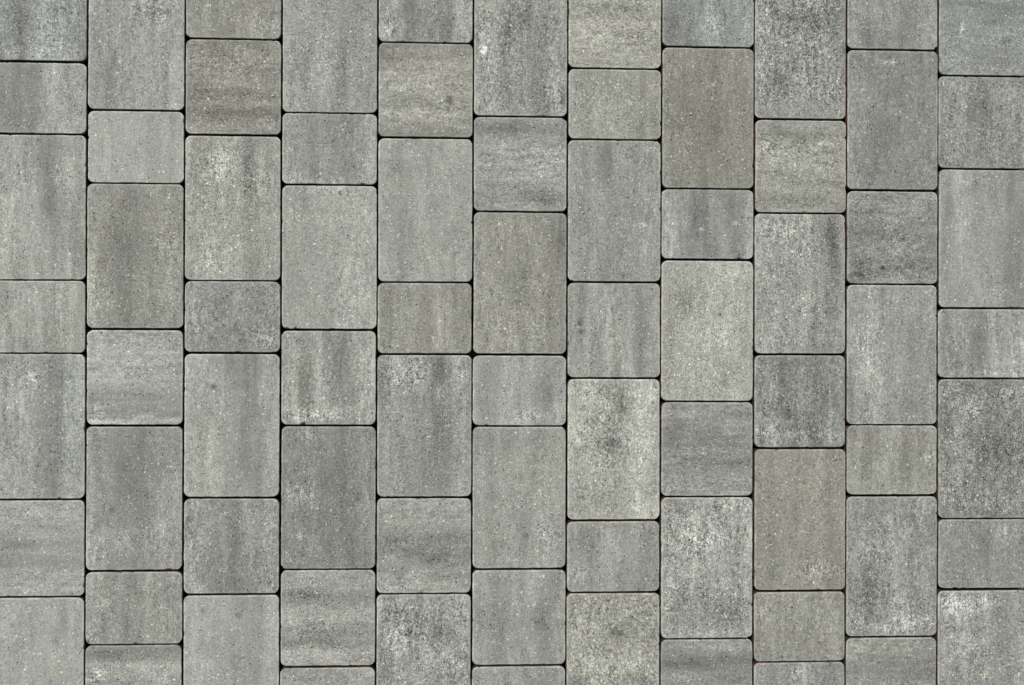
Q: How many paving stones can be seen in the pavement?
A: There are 77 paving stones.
